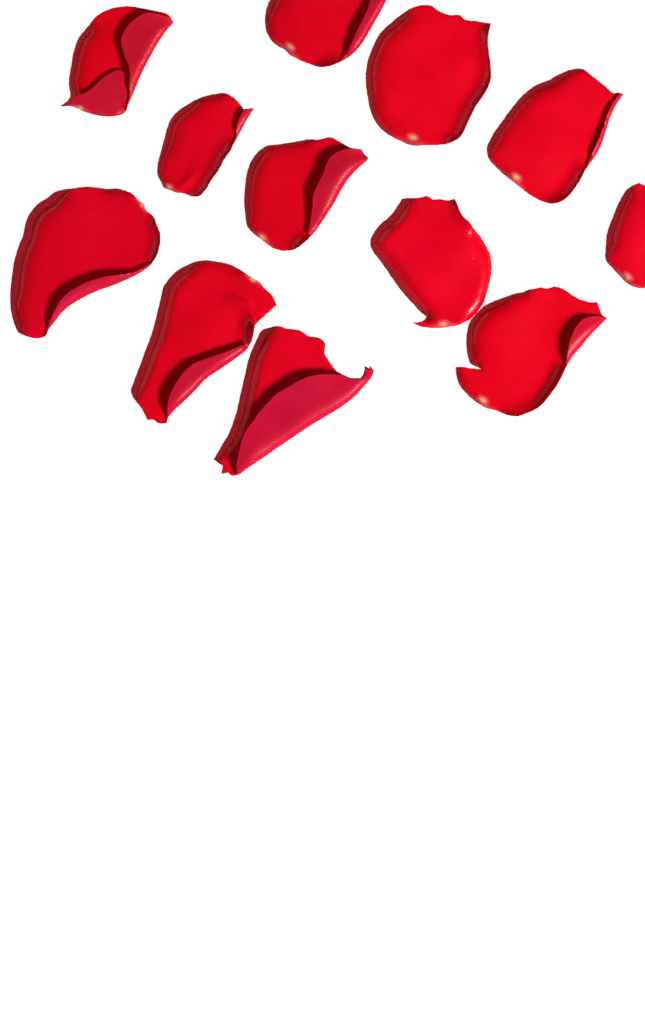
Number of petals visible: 12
